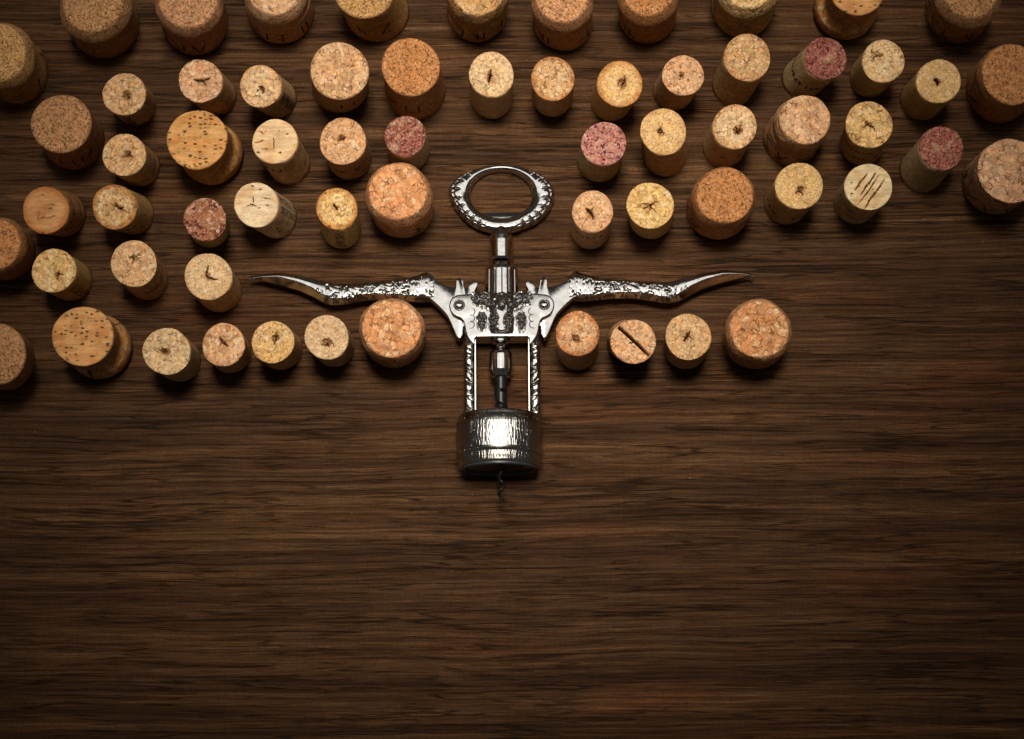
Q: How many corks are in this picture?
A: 64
